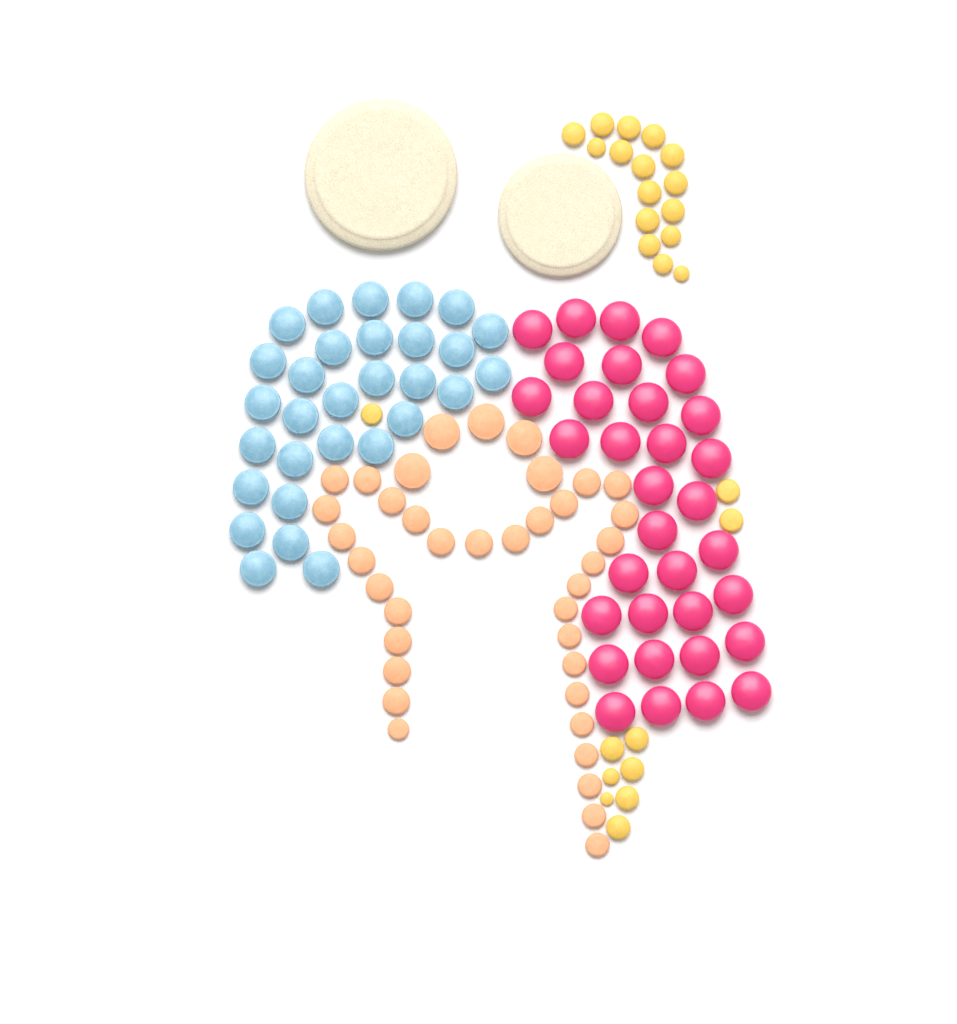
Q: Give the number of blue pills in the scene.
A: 30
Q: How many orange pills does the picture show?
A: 38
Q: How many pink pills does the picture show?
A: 33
